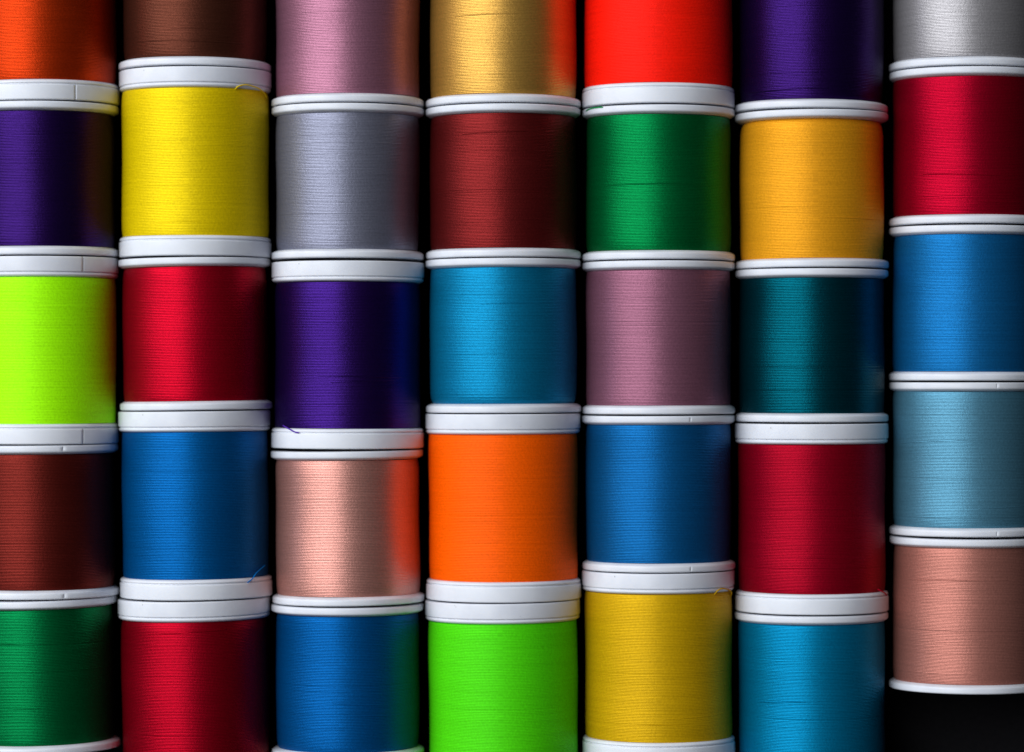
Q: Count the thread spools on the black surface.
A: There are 35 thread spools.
